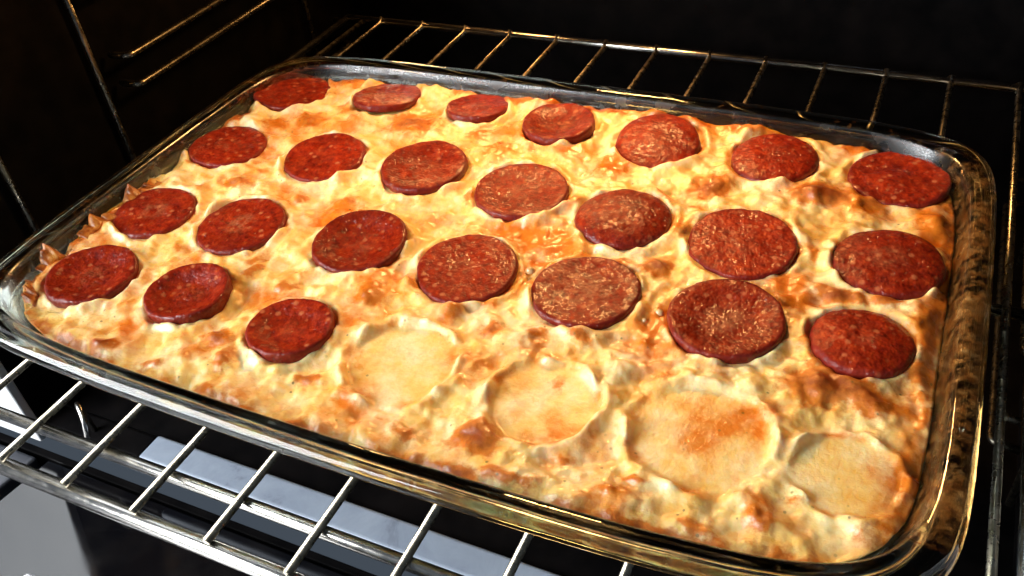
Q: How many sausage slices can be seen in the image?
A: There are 24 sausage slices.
